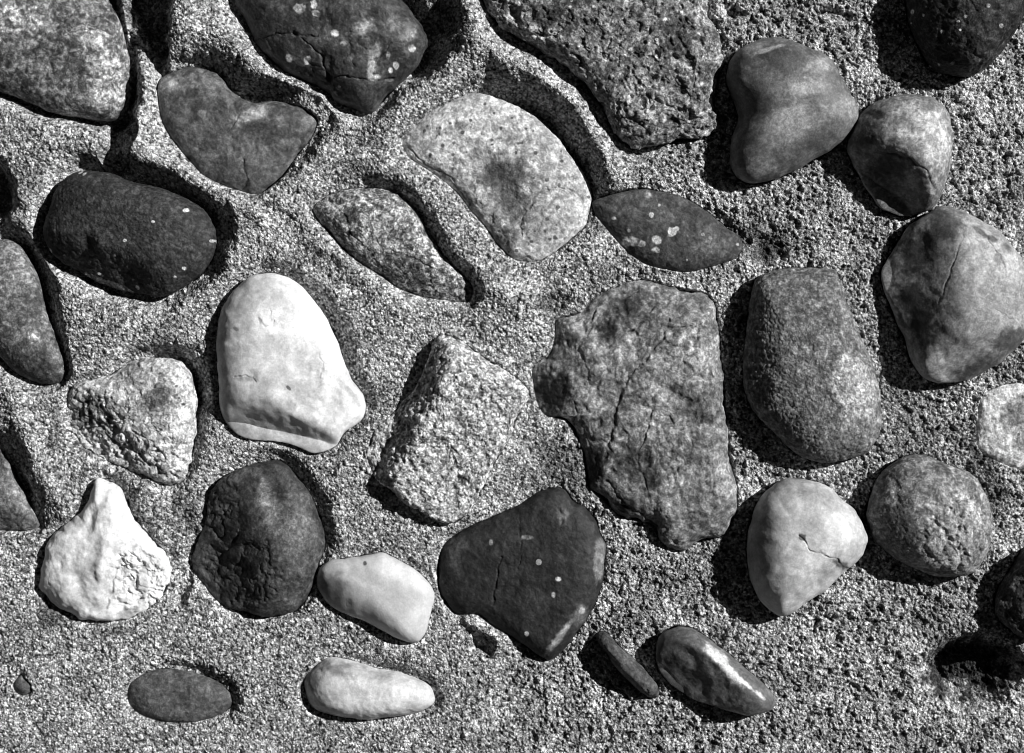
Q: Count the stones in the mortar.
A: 32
